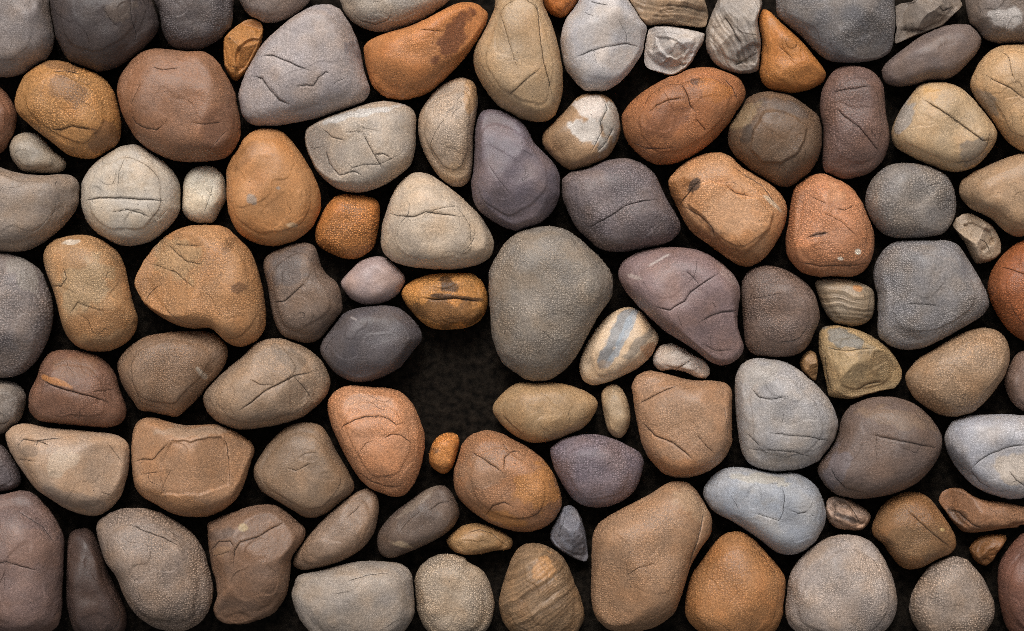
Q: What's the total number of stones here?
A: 102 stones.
